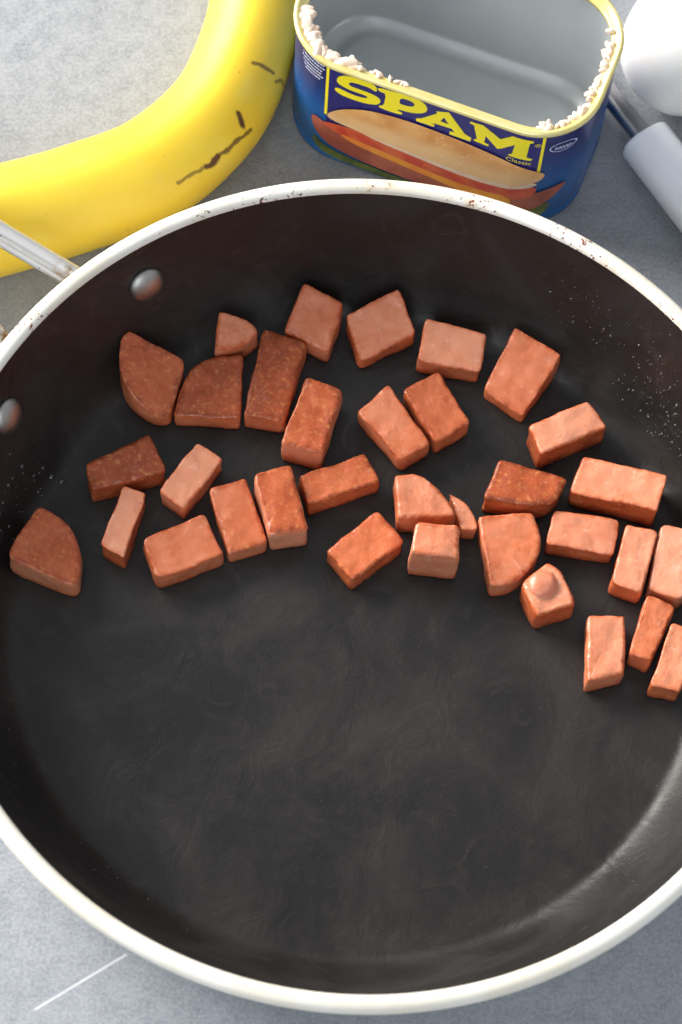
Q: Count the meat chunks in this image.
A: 34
